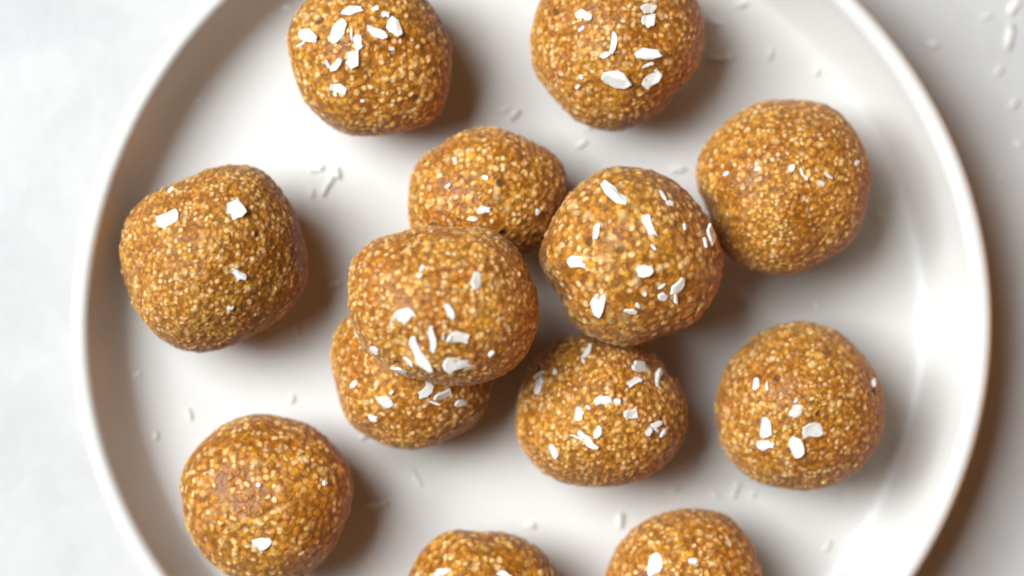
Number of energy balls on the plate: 13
